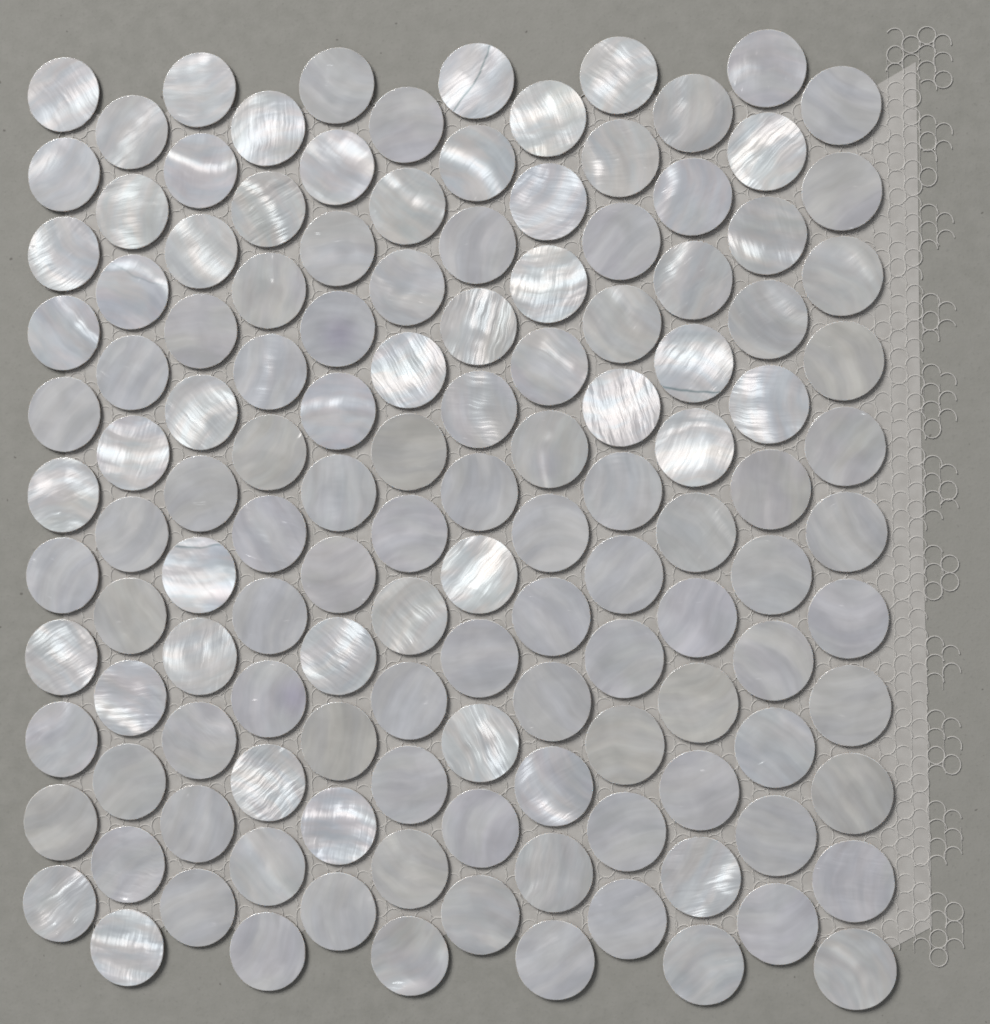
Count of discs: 132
